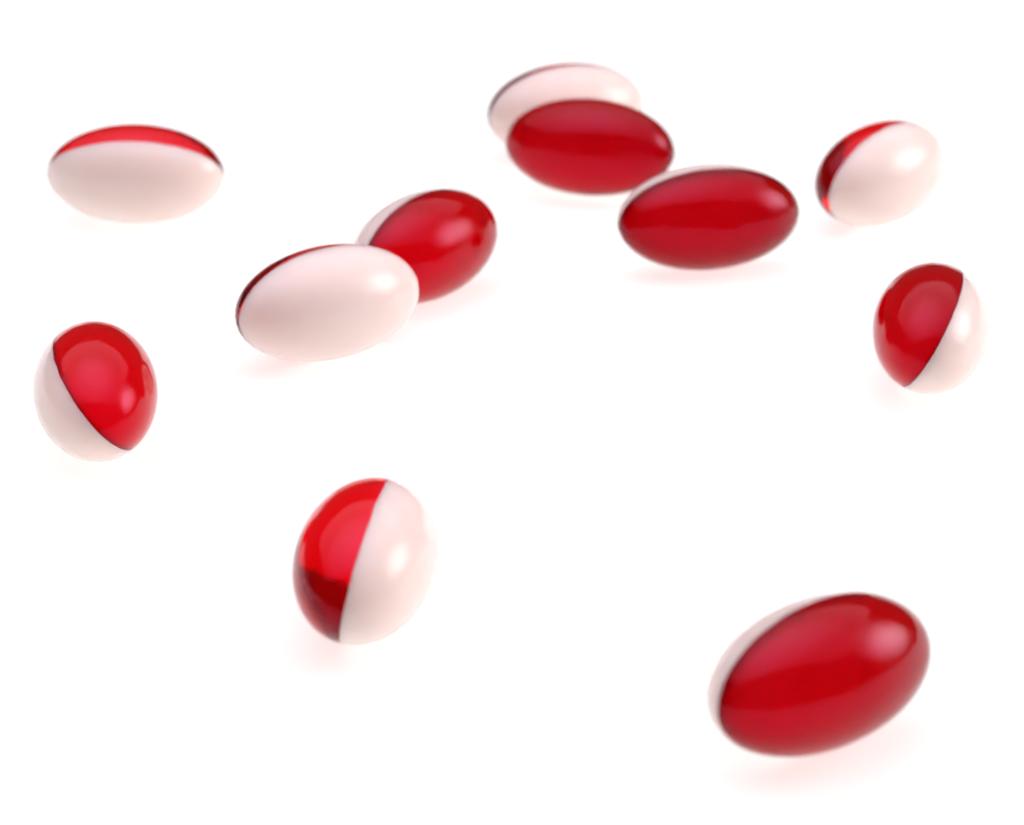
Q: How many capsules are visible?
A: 11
